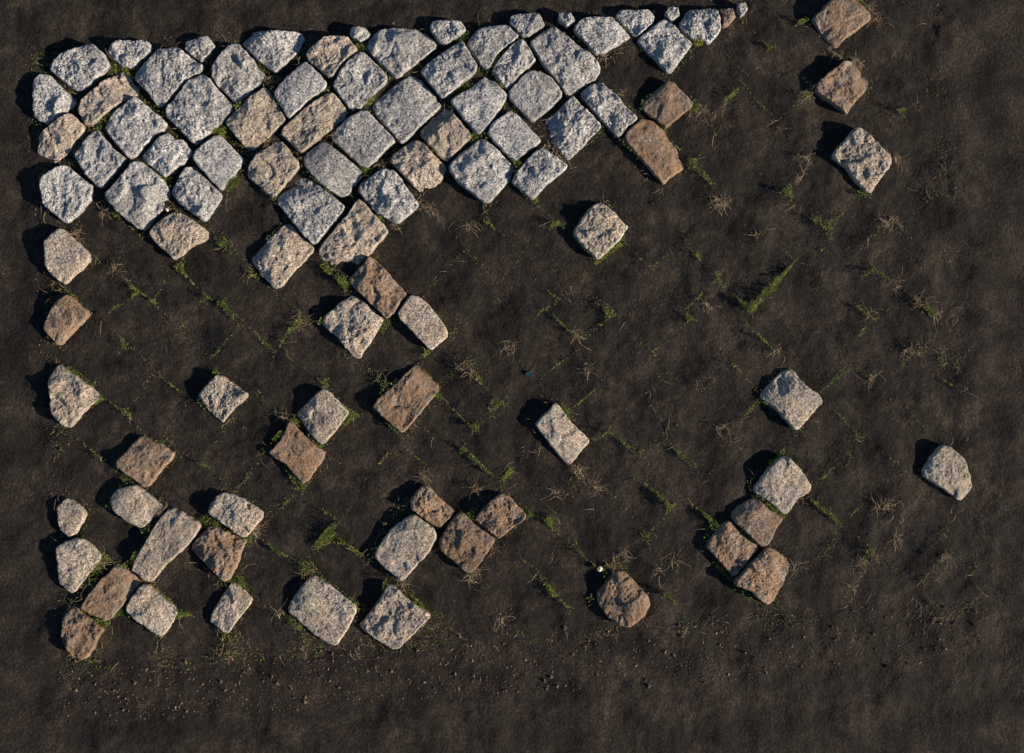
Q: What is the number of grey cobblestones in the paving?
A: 44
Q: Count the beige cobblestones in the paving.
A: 33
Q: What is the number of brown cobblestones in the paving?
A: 20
